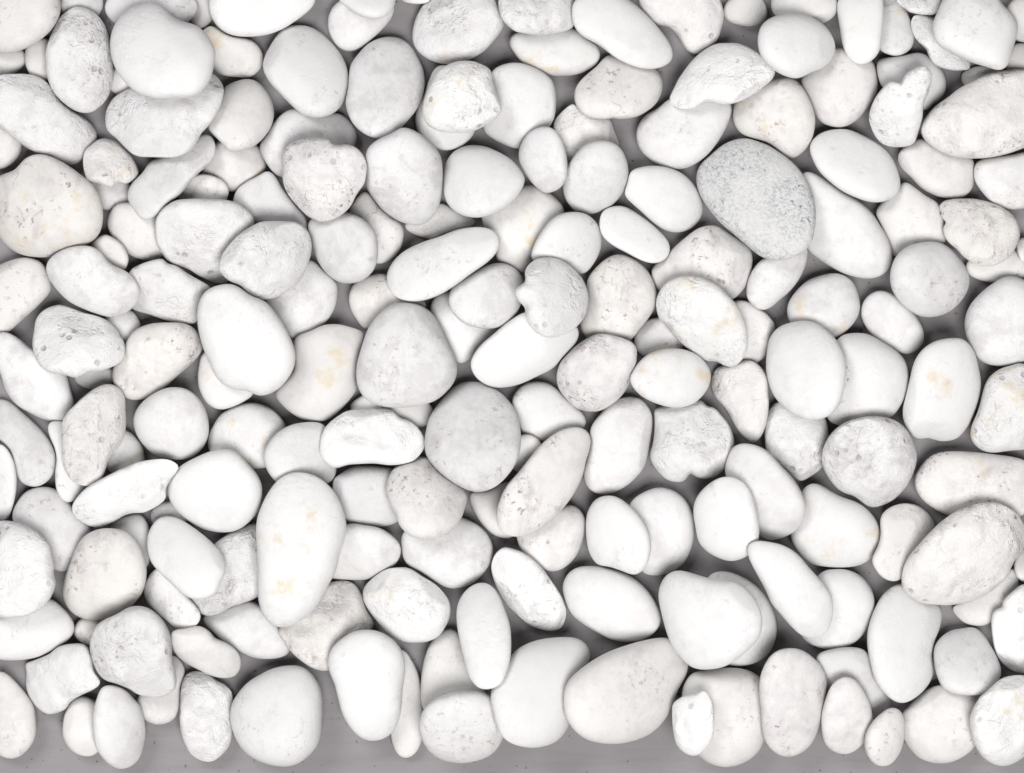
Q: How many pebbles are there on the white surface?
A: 200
